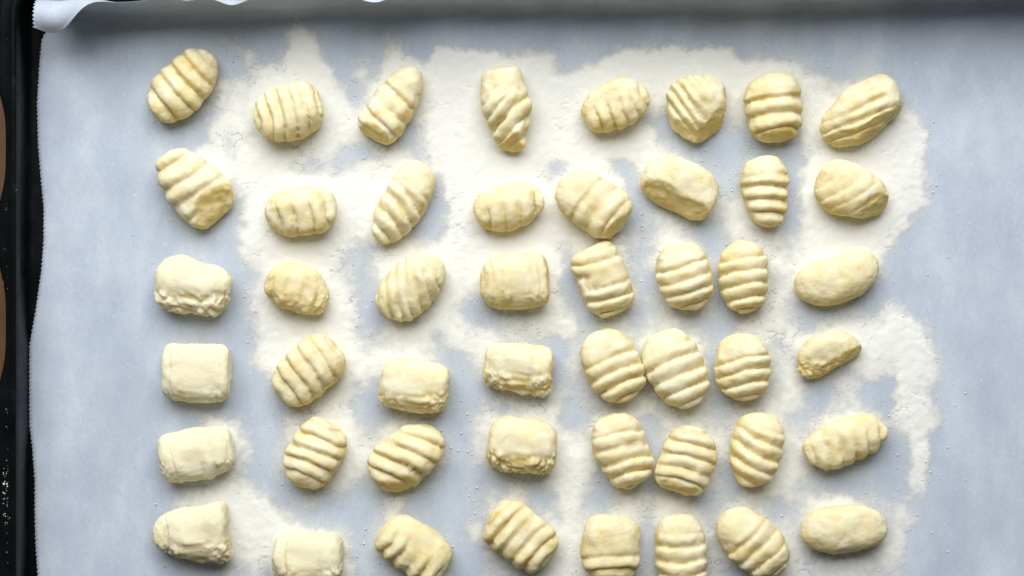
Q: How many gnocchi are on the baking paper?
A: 48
